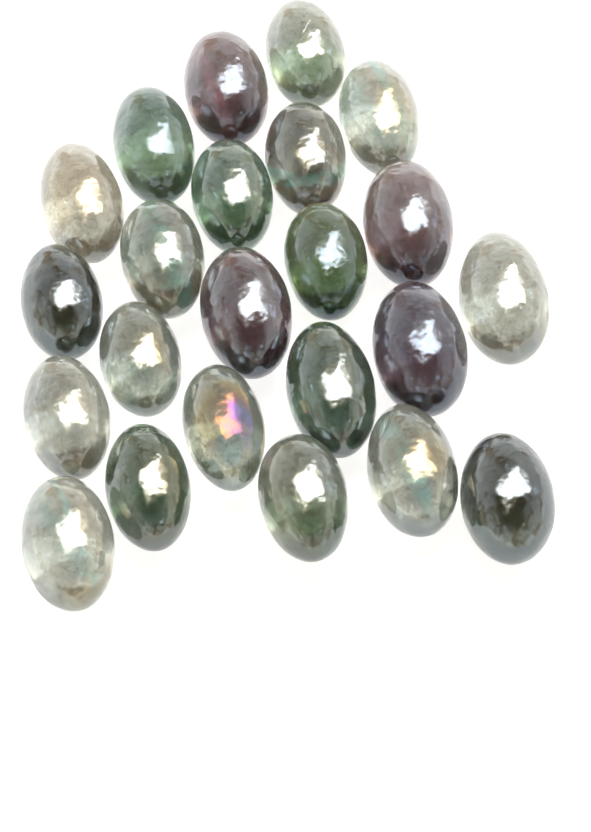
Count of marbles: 23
